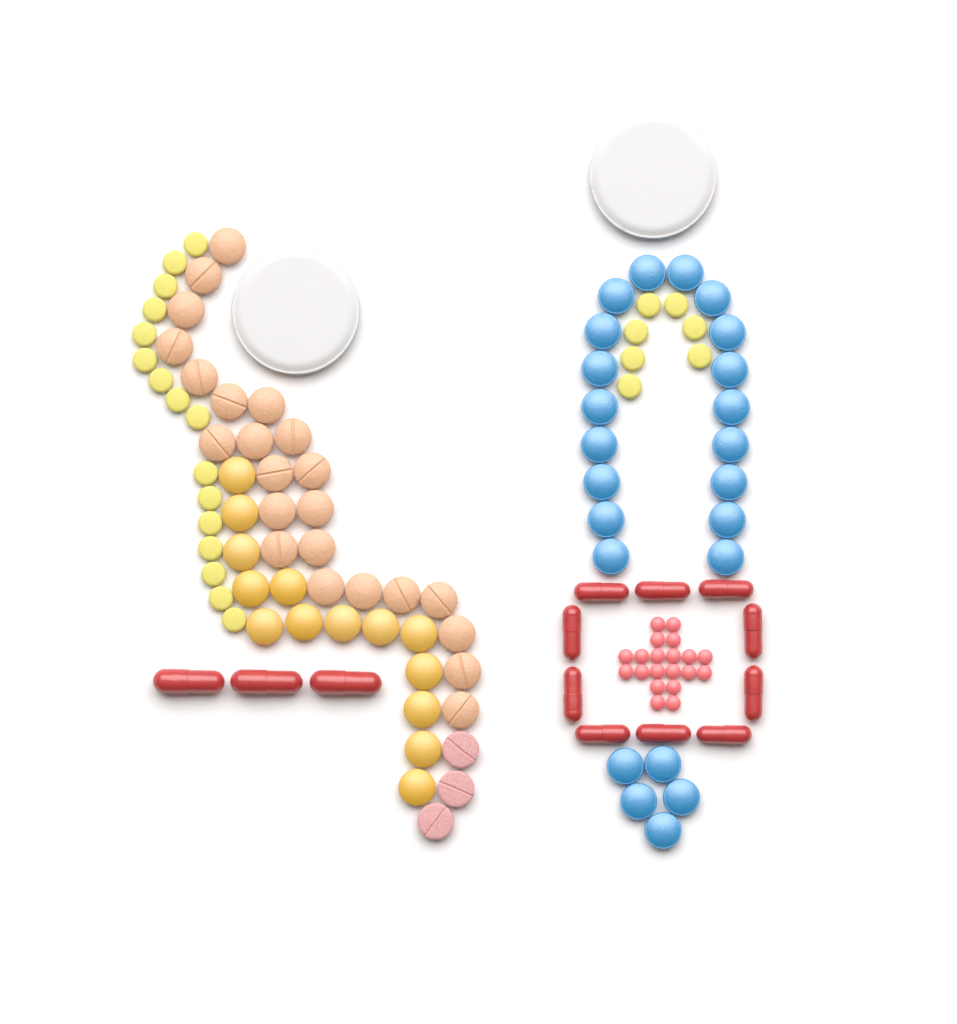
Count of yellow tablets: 23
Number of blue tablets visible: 23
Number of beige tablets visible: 23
